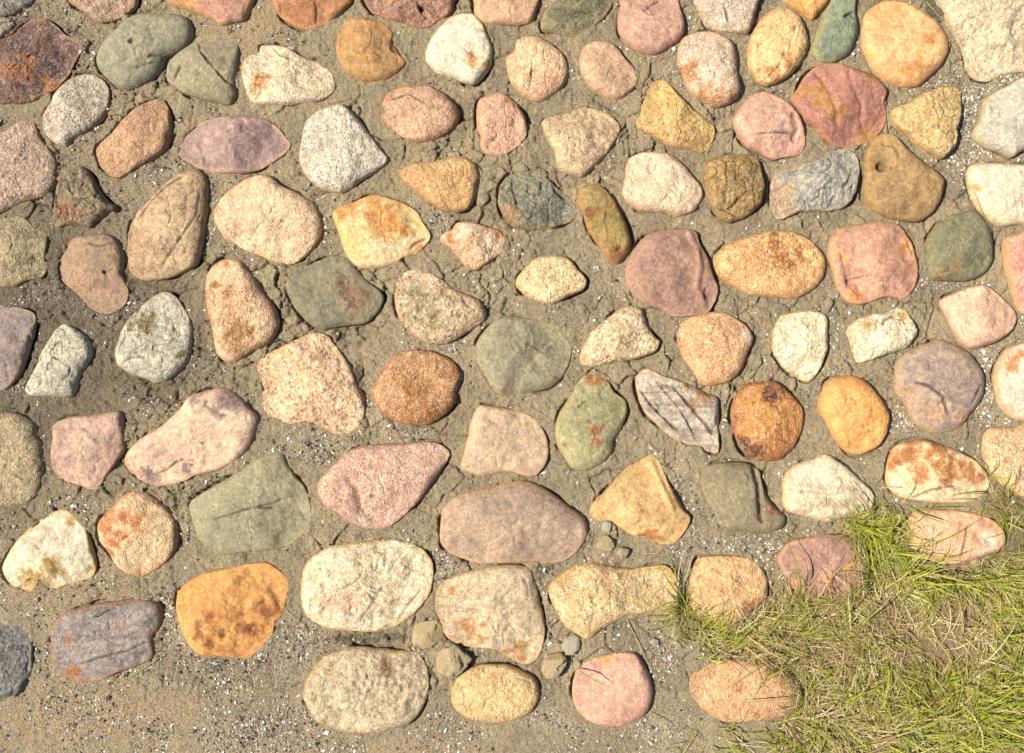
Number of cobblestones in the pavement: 105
